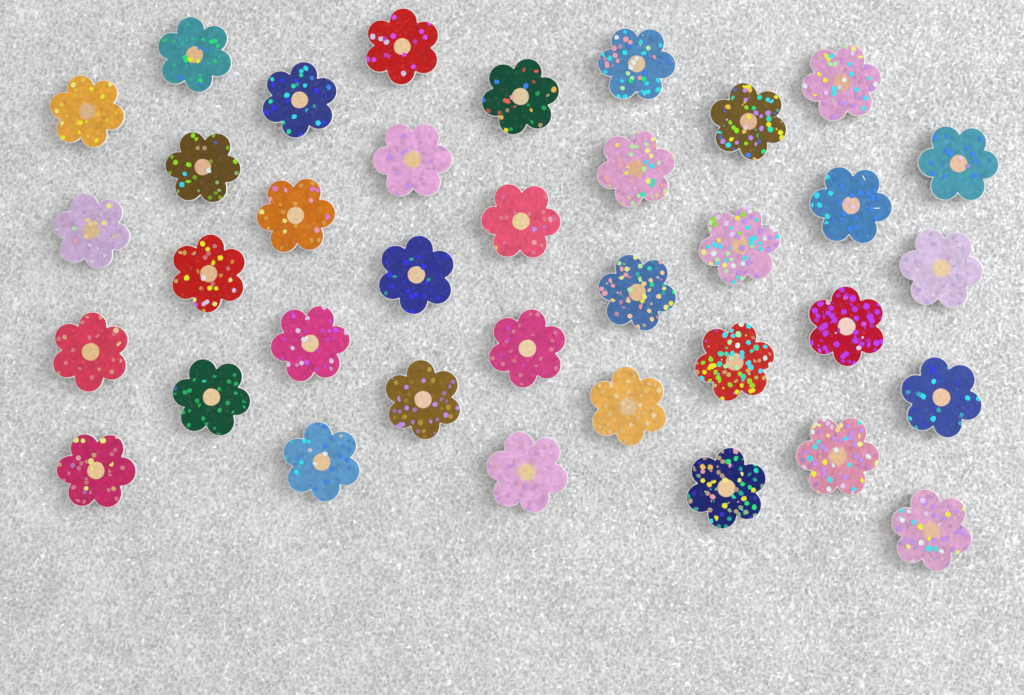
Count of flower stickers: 36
